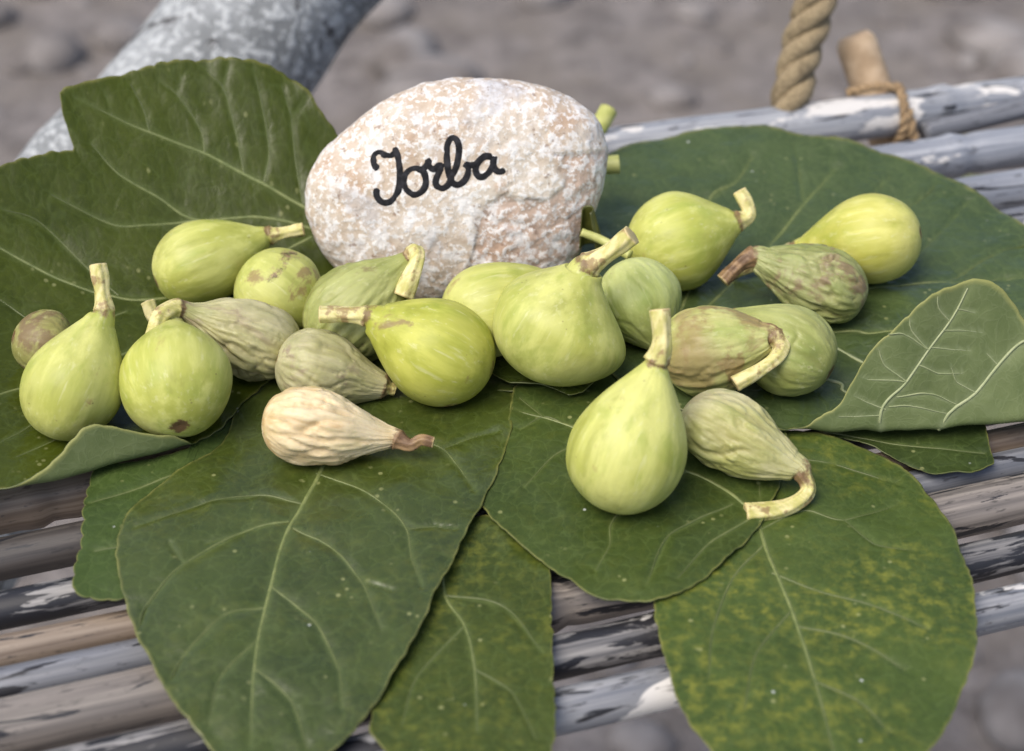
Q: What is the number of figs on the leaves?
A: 20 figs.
